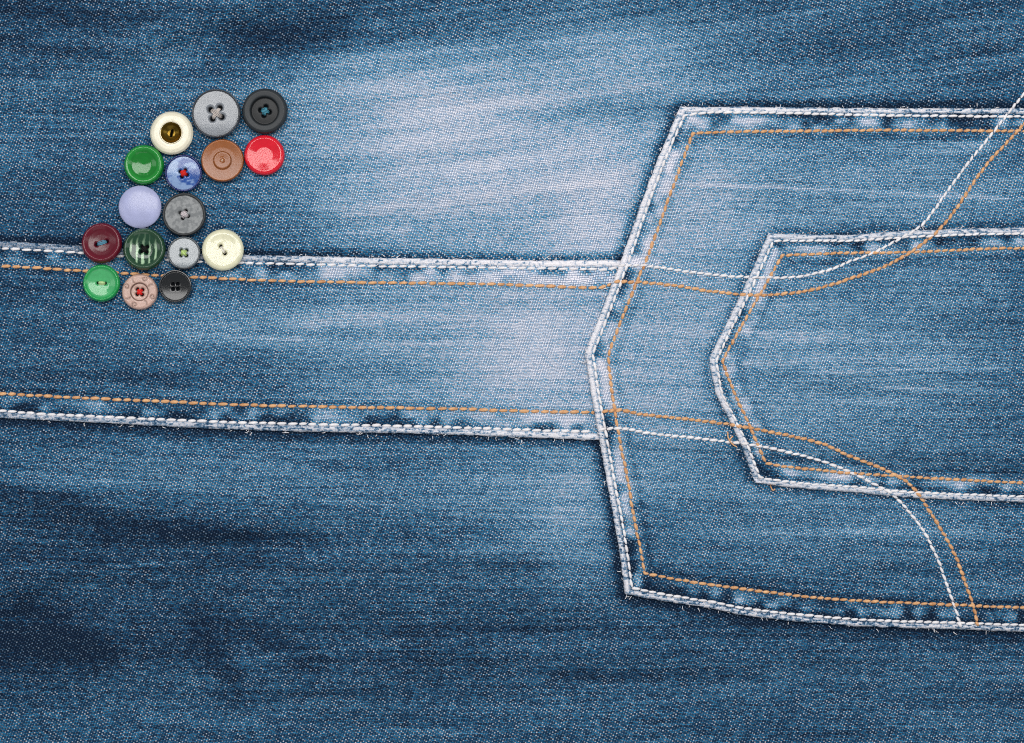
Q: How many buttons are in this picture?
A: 16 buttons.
